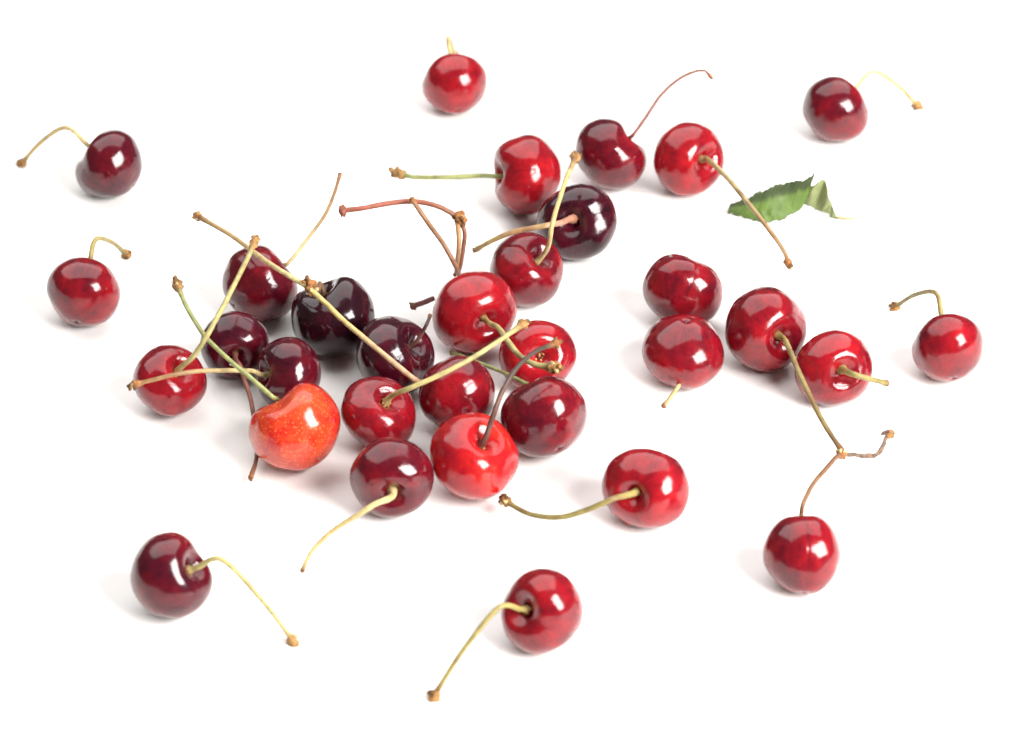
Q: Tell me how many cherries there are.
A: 32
